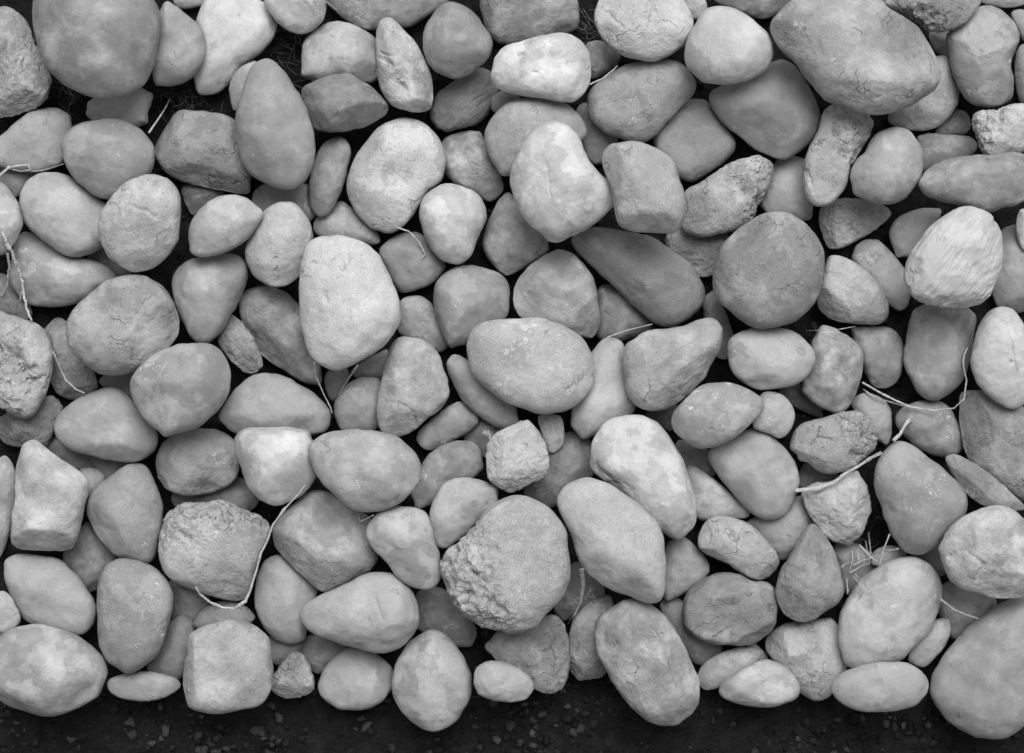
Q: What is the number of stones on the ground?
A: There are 187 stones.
